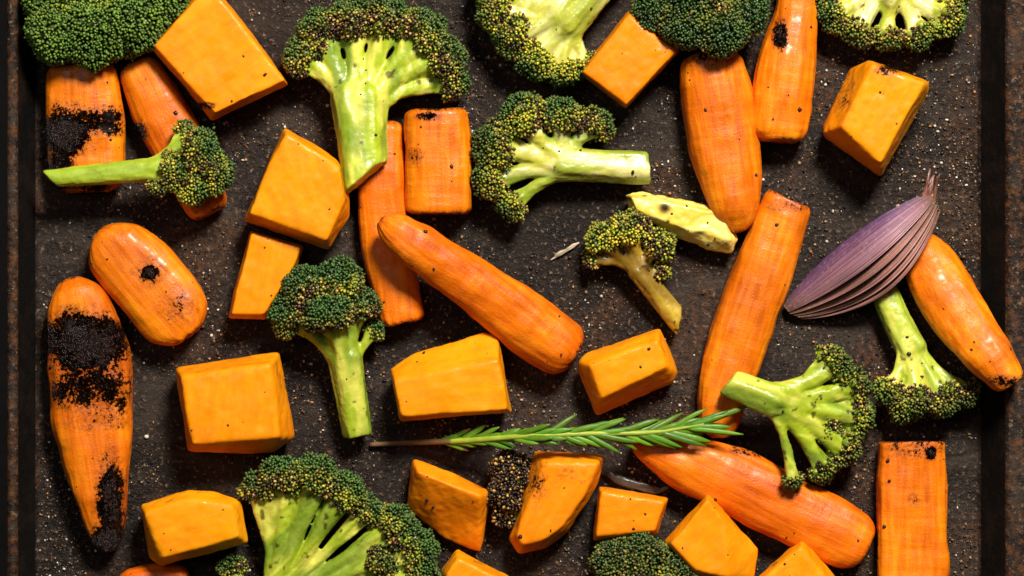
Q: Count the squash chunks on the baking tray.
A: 15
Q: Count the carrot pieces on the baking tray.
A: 14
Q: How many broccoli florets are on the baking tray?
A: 14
